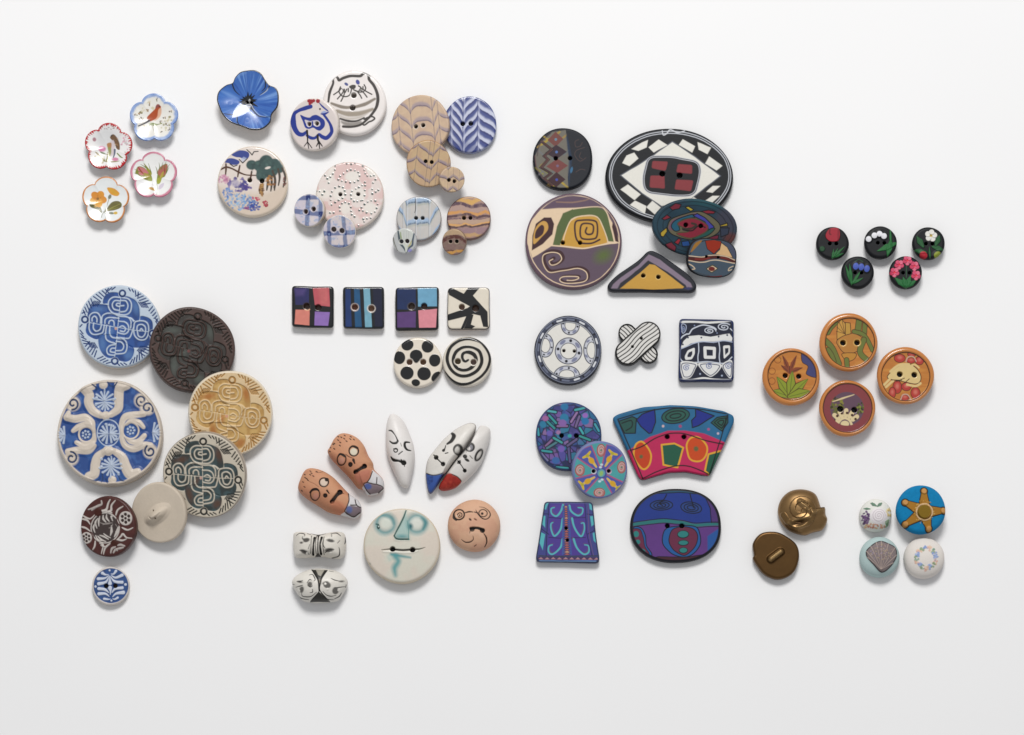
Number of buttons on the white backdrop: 71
